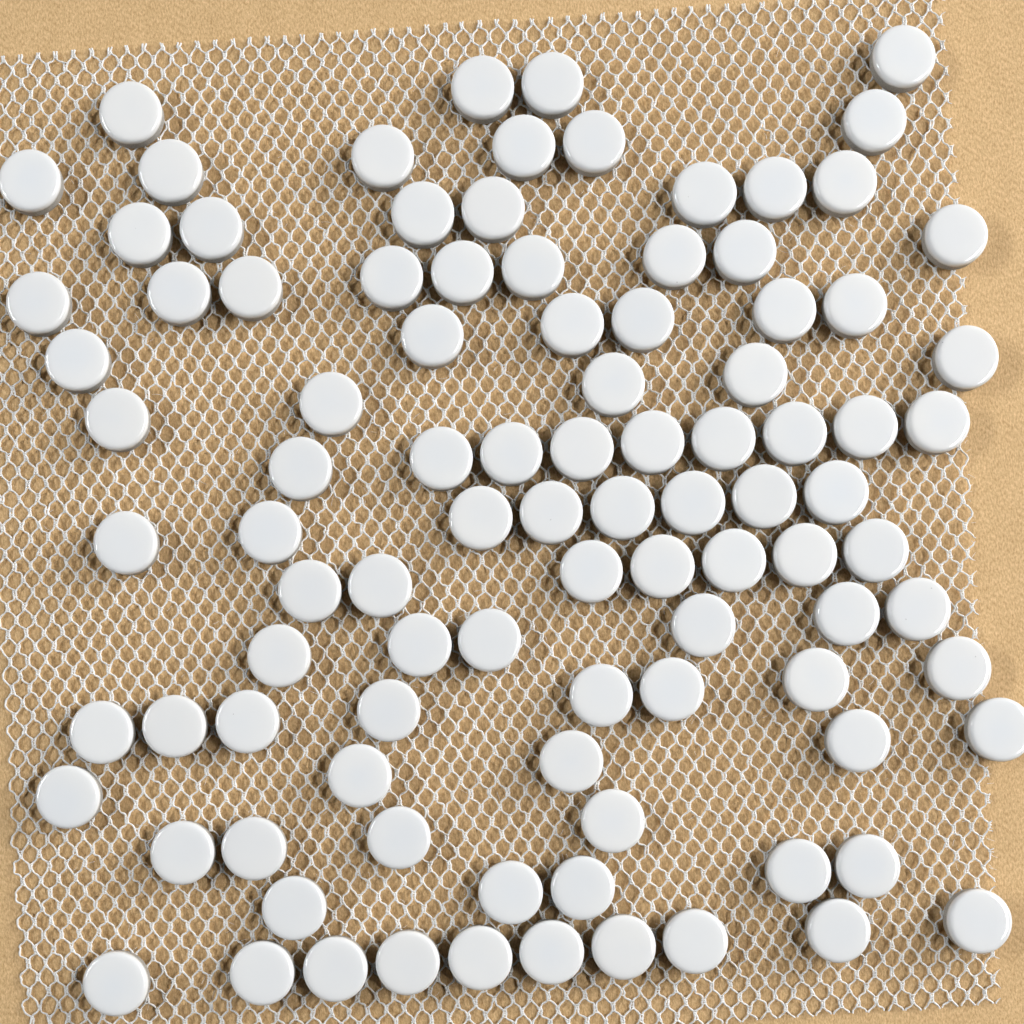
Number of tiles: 99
